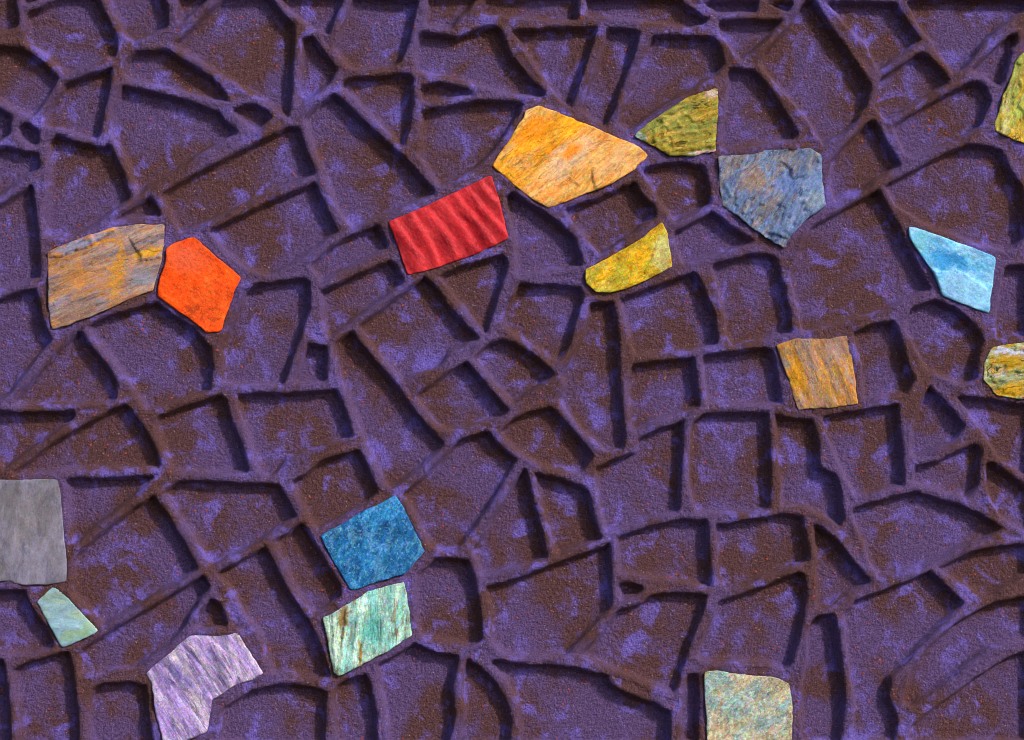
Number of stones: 17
